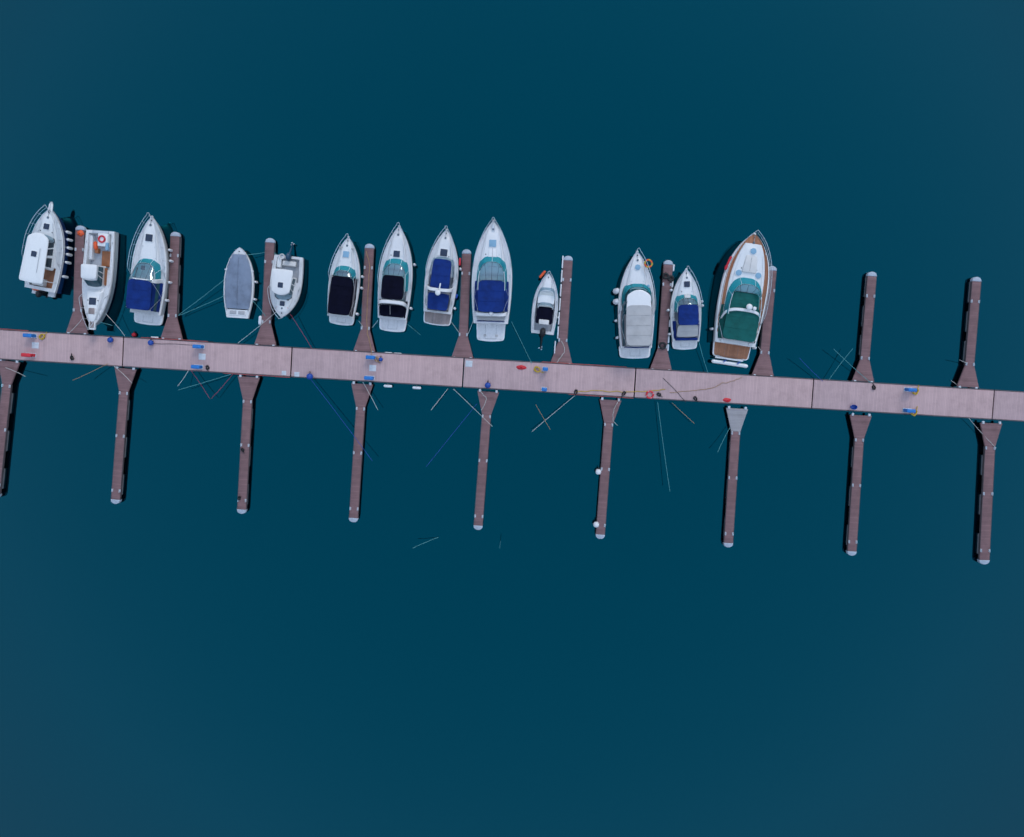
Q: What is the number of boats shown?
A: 13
